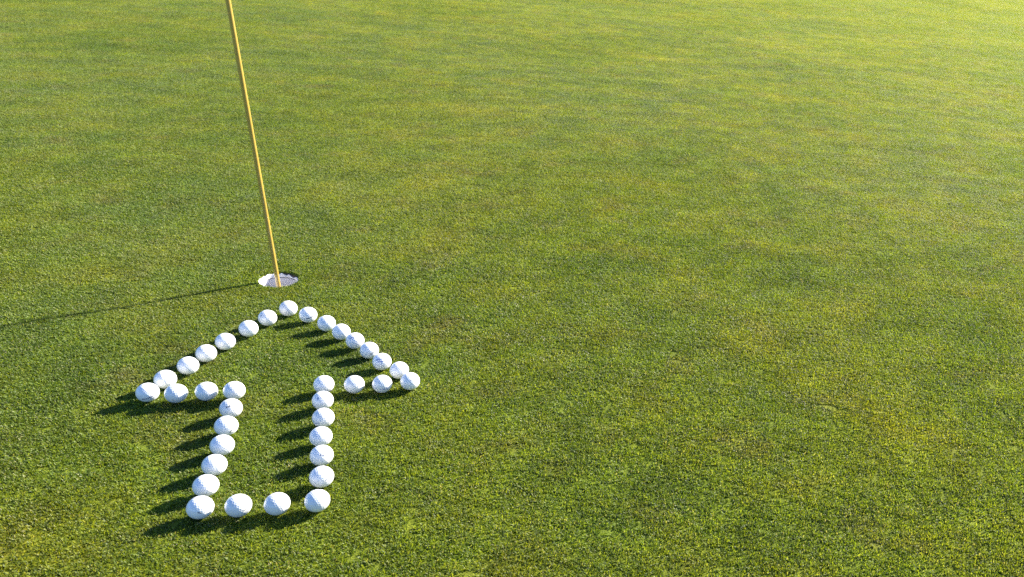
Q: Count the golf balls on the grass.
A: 36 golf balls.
